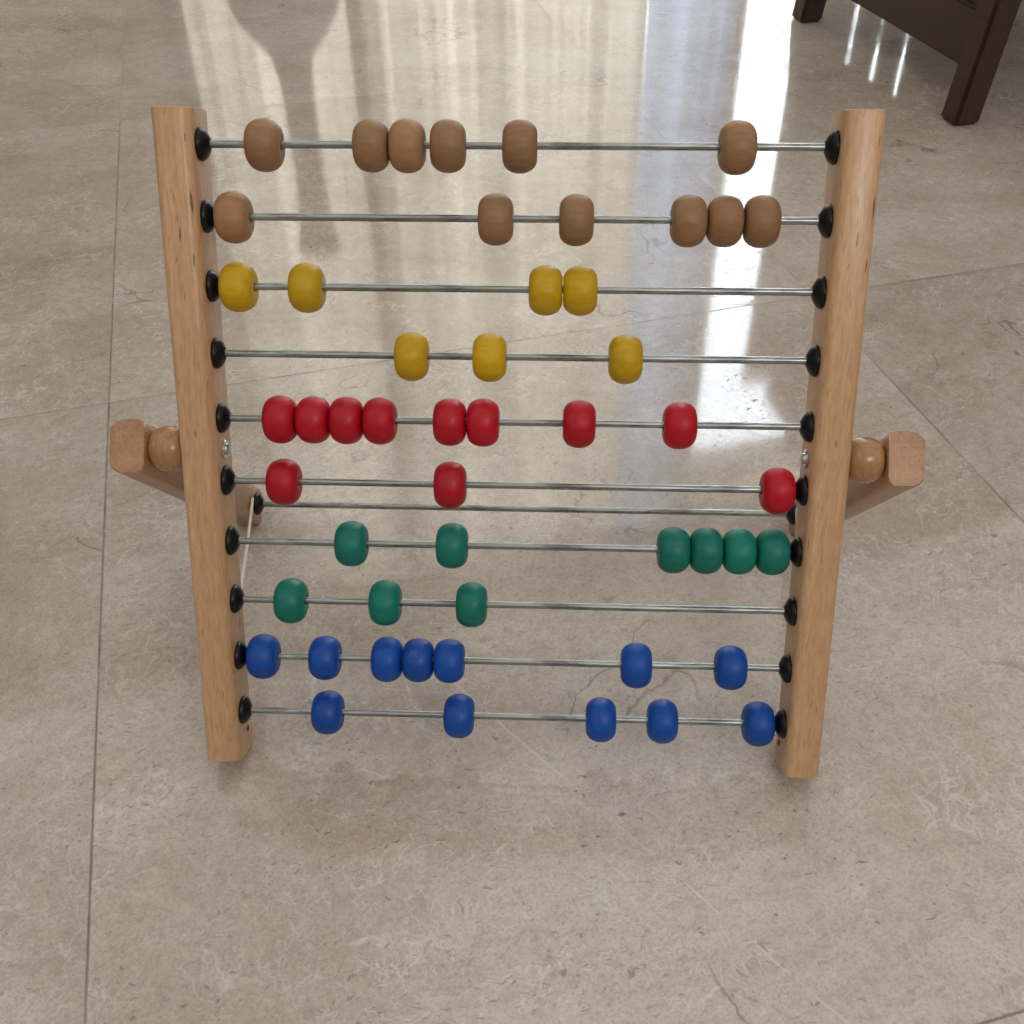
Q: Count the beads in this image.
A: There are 51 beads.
